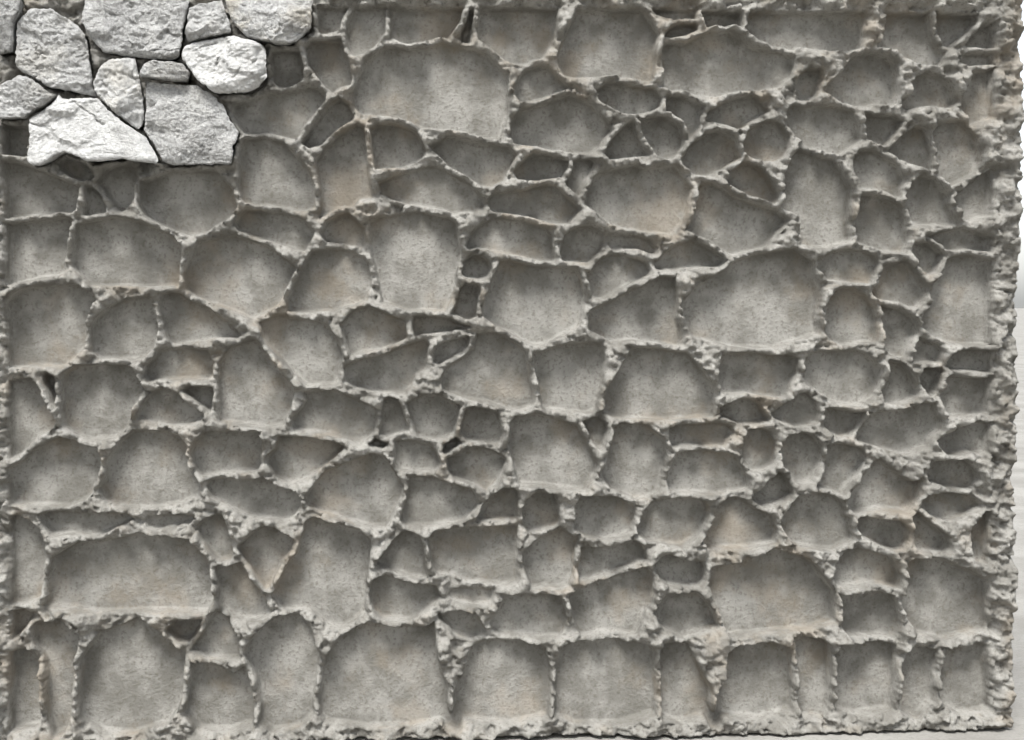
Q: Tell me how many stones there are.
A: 11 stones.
